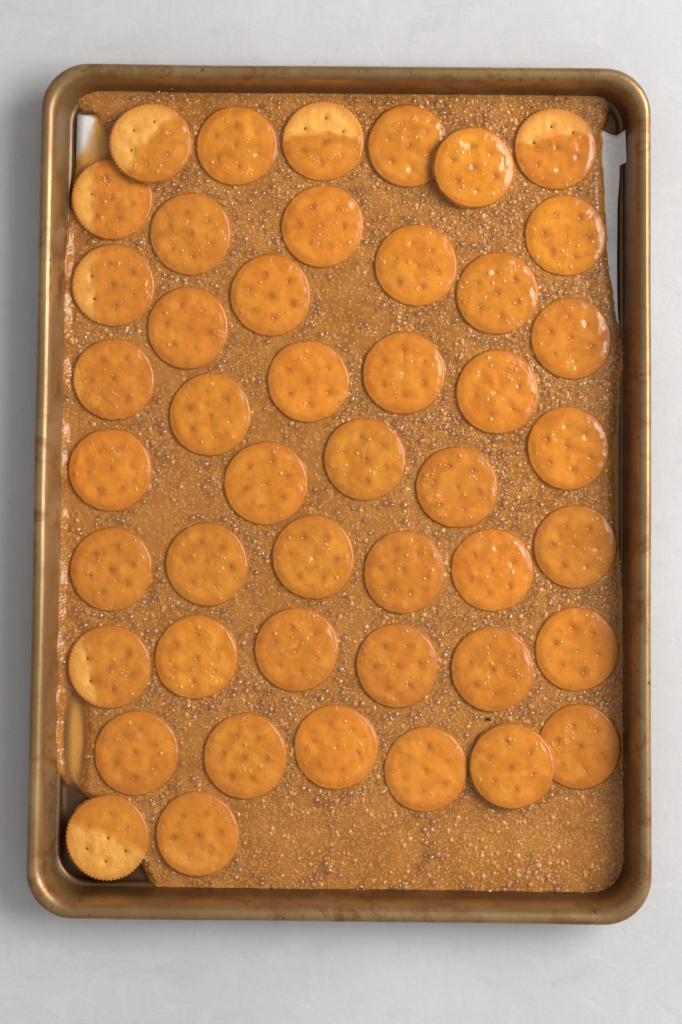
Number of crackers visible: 46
